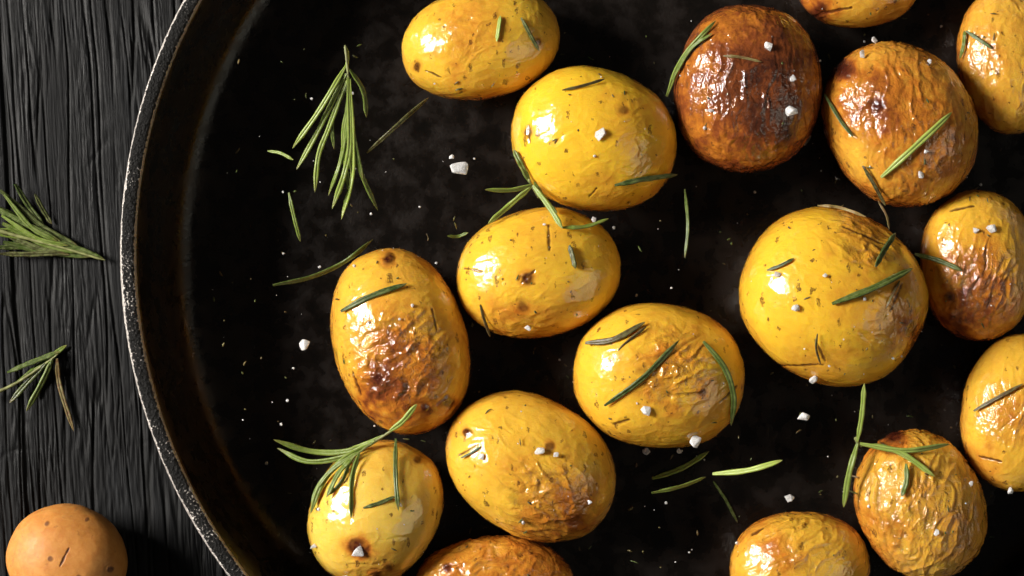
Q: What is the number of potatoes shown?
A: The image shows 18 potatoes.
